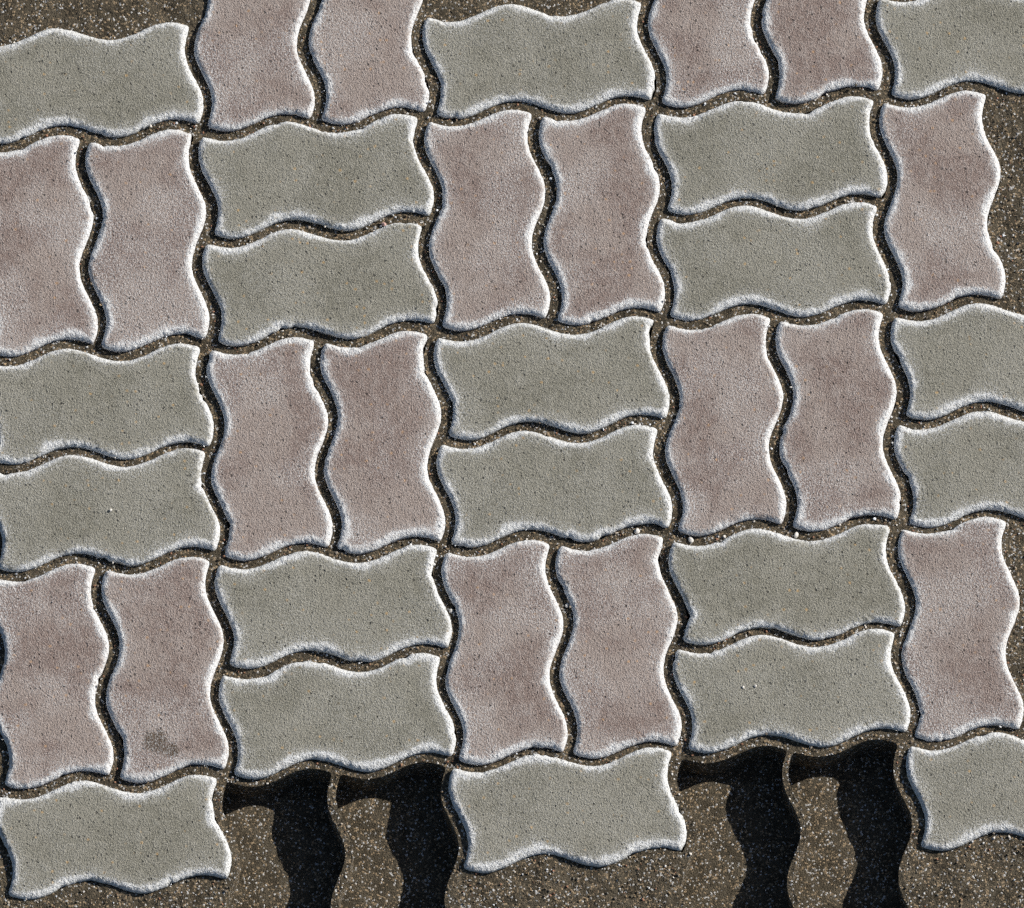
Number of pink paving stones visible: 18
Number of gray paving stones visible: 20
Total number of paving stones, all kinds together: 38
